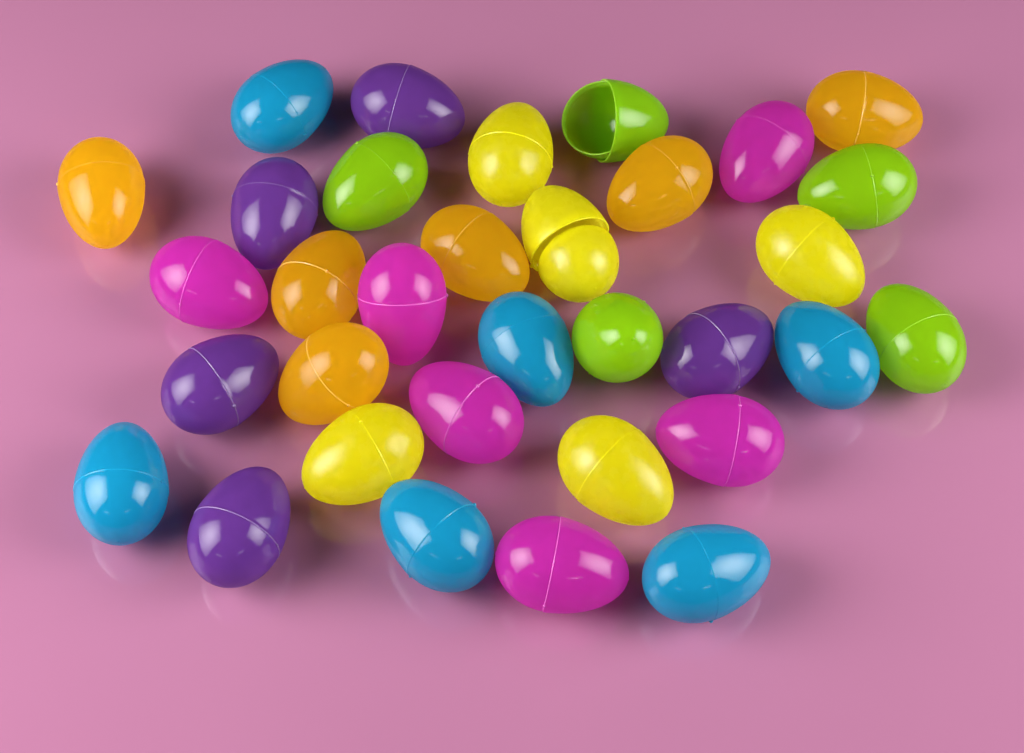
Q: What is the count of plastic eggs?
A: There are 33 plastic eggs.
